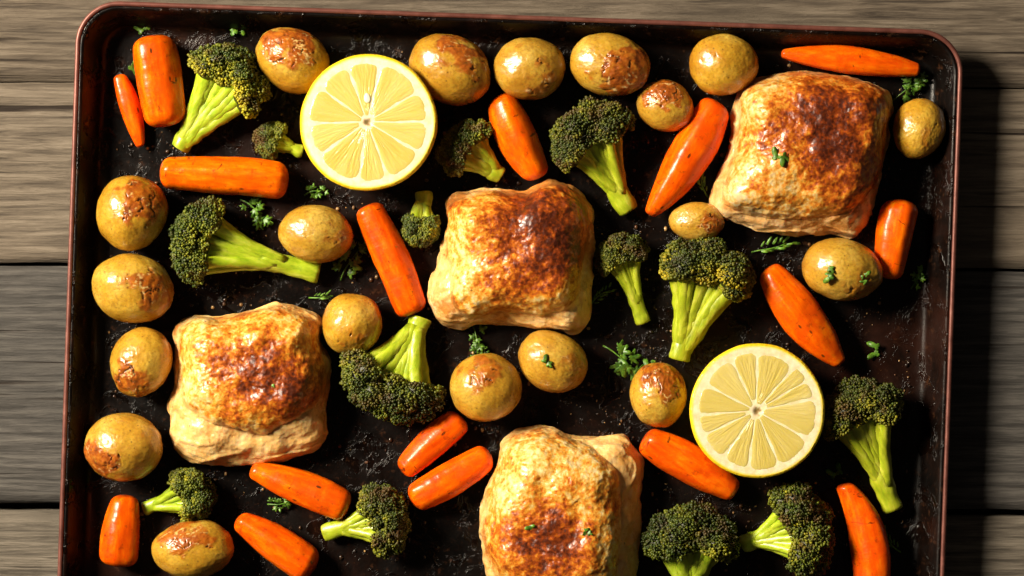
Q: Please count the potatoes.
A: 19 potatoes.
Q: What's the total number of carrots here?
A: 16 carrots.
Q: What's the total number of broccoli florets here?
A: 14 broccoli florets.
